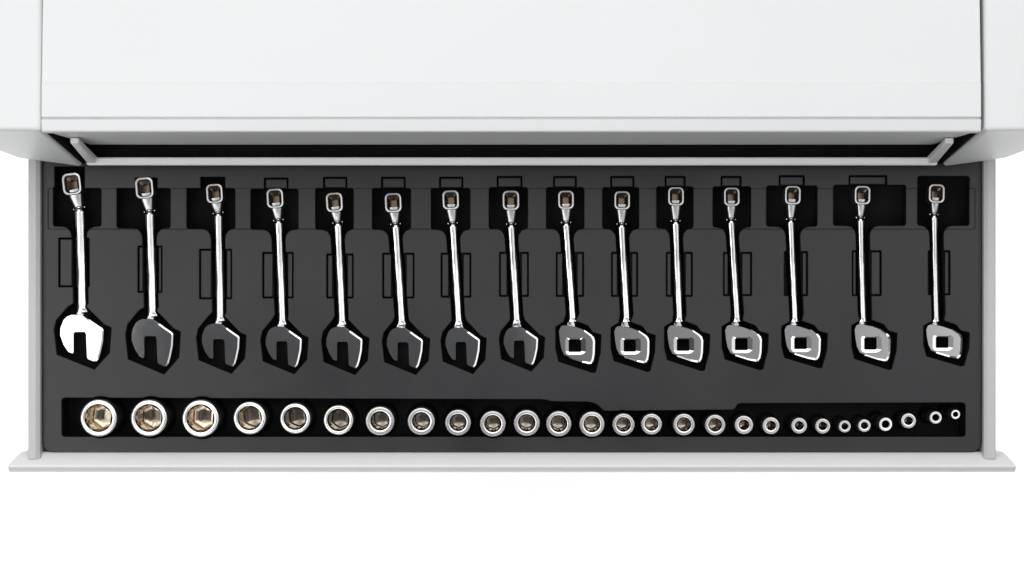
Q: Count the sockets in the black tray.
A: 27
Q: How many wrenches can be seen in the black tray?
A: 15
